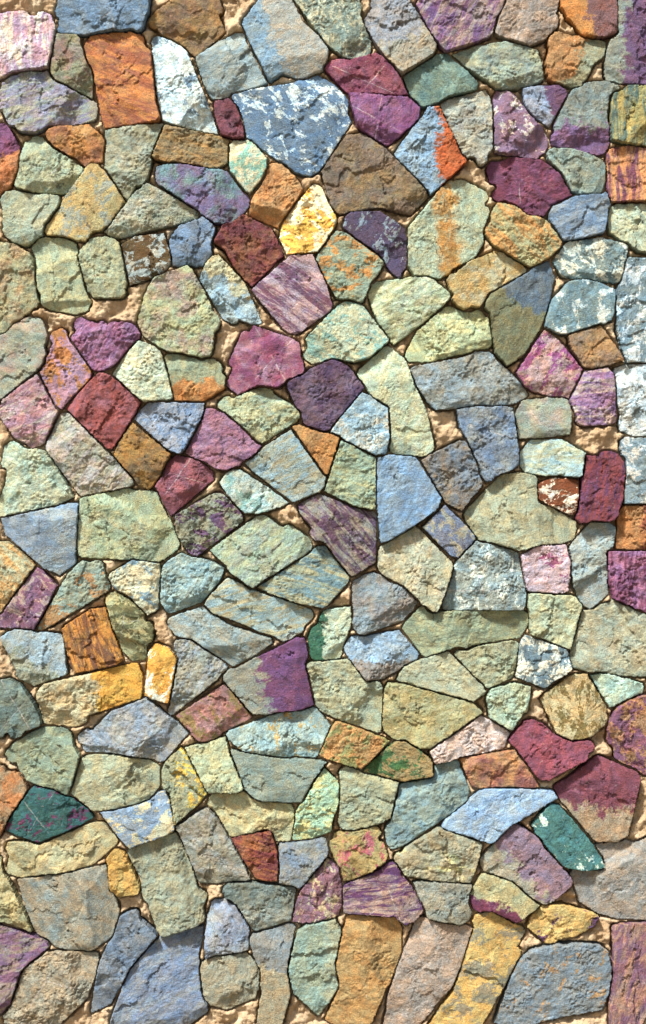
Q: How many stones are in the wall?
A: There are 200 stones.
